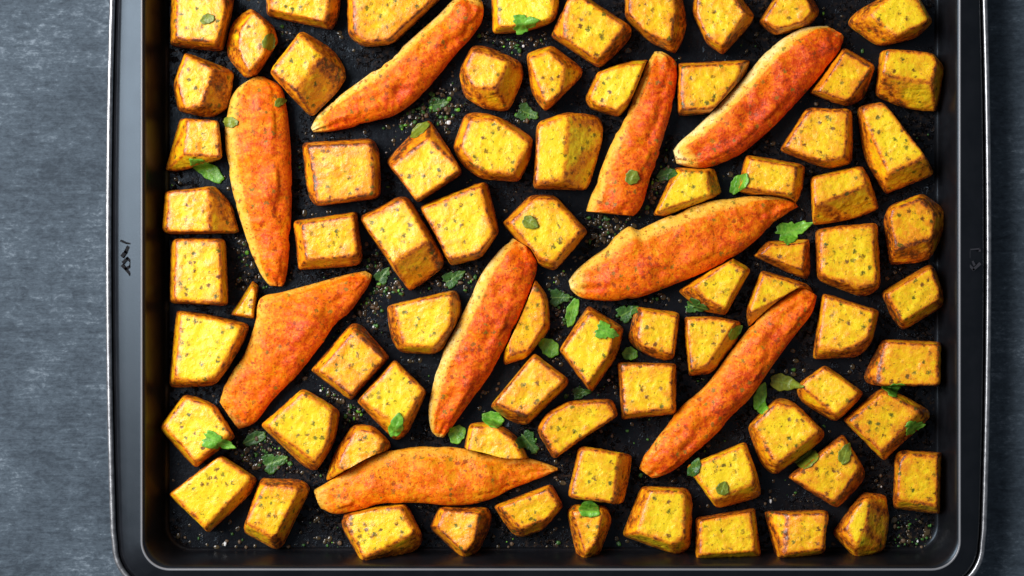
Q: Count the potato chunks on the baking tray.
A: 75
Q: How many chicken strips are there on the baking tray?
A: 9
